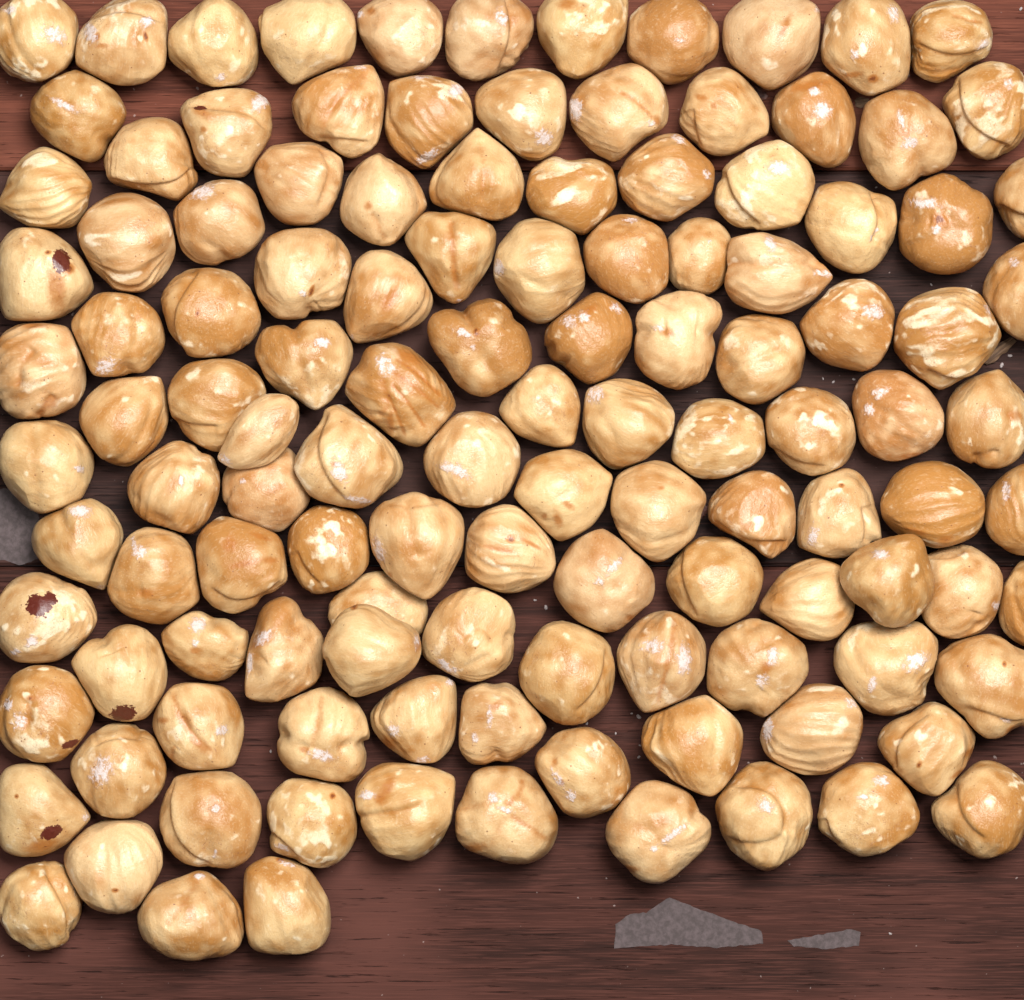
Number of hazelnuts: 121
